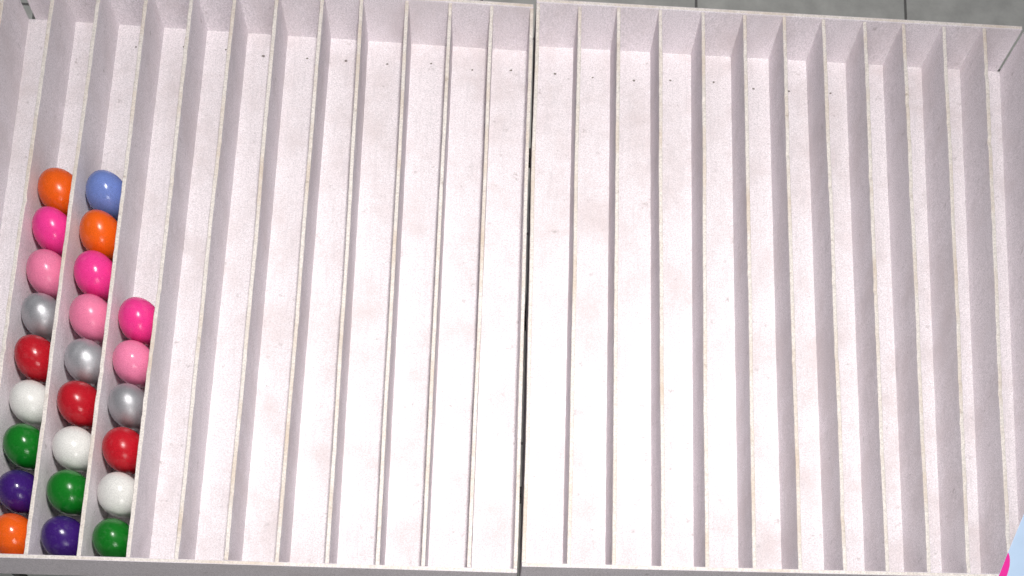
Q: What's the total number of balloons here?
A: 24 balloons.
